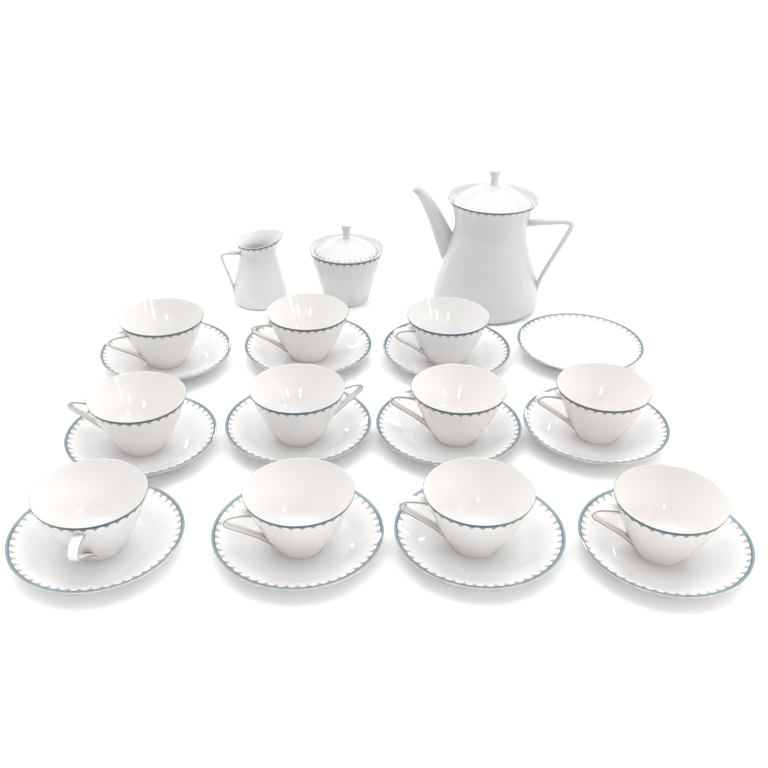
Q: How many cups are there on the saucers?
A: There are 11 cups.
